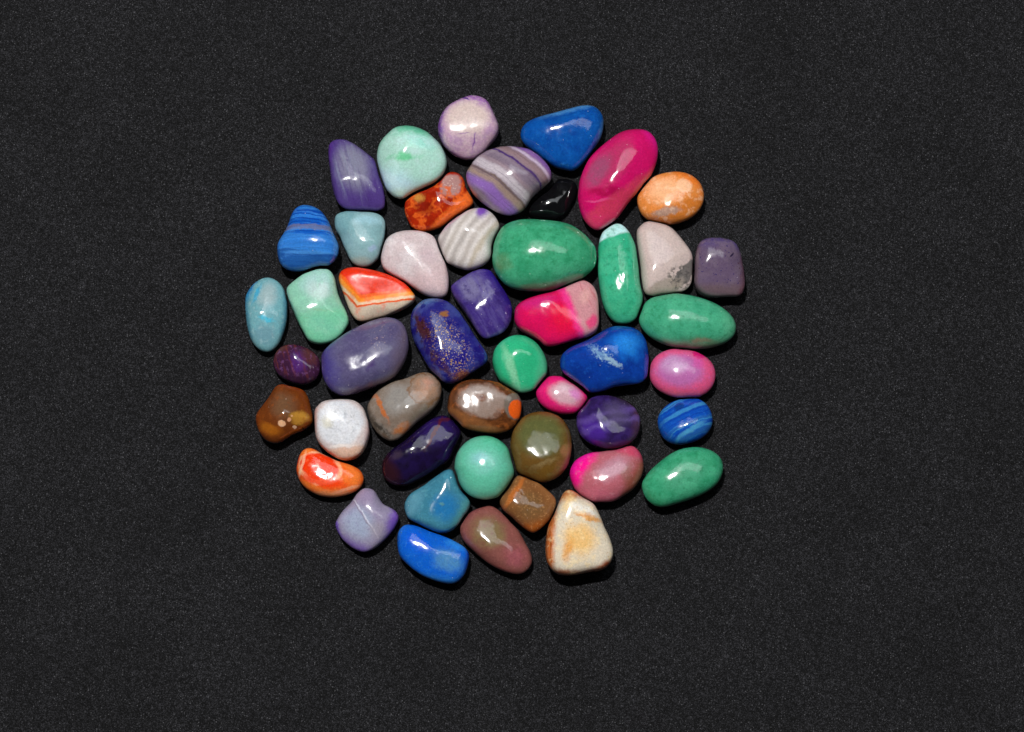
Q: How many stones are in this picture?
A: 48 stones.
